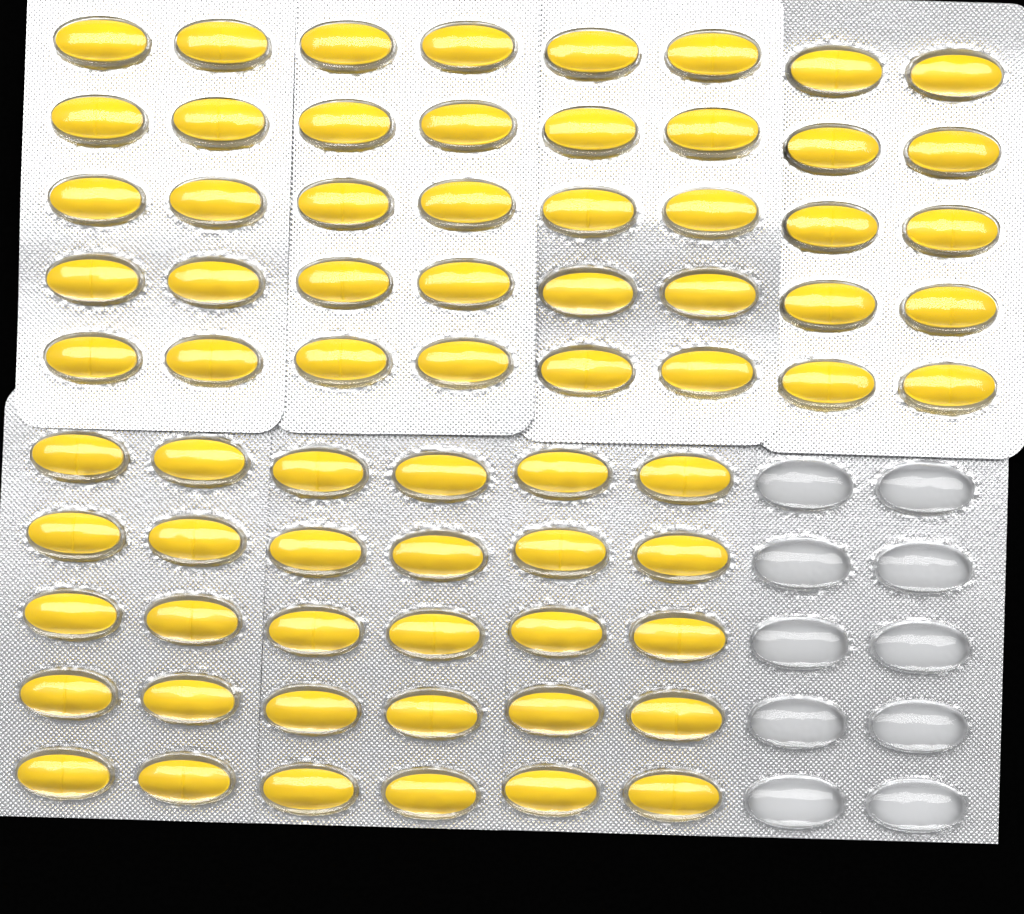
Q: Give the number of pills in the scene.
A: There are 70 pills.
